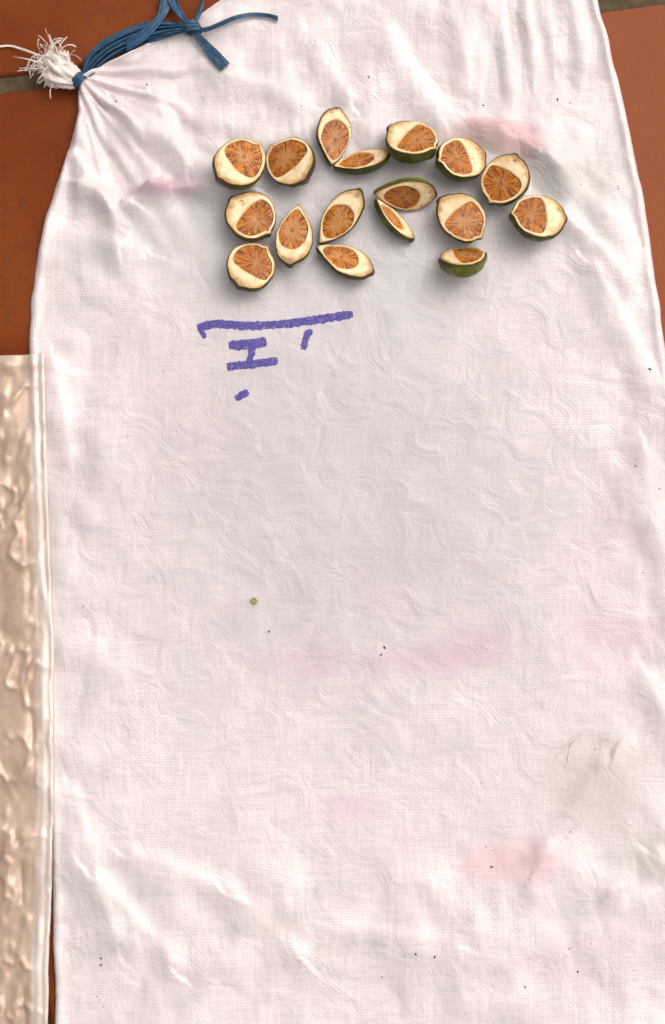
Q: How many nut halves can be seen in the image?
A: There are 17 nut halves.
